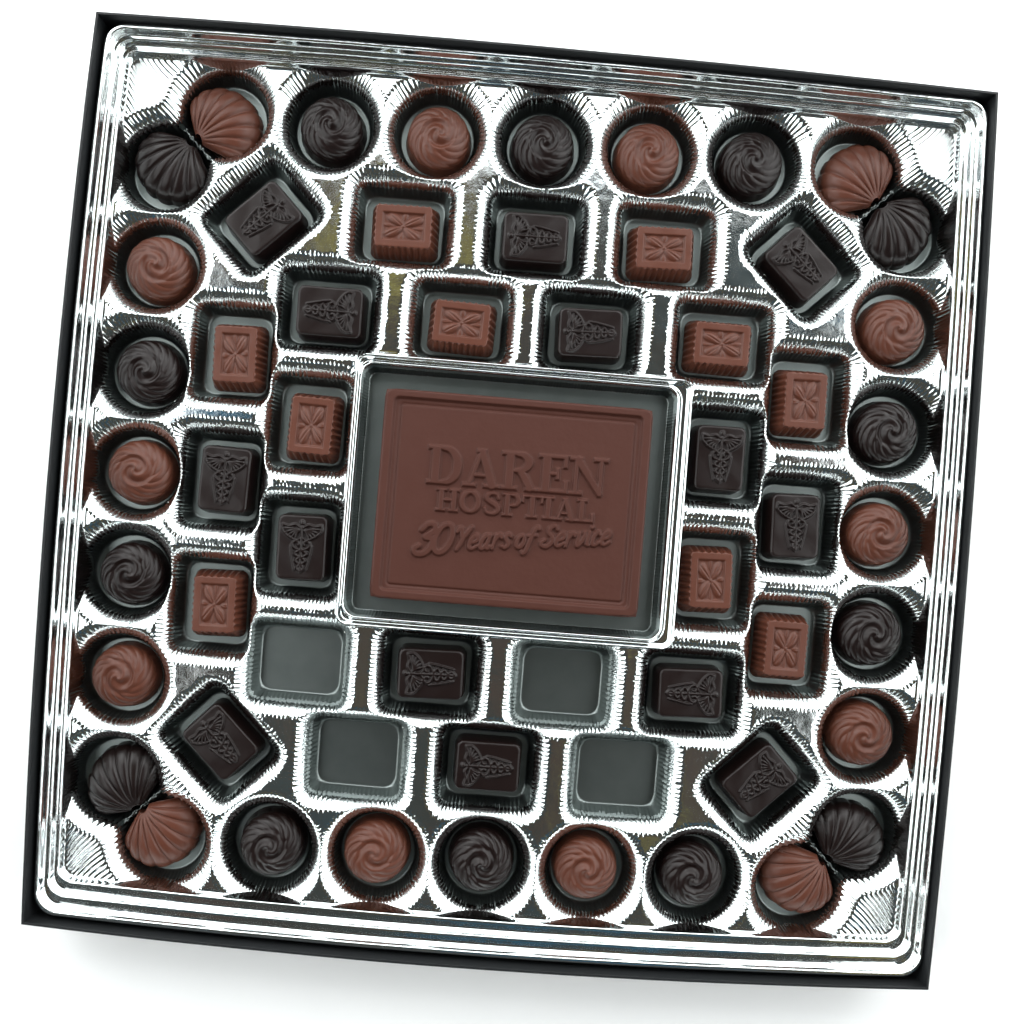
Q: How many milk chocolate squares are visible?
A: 10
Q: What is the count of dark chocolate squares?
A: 14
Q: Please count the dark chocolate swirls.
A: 10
